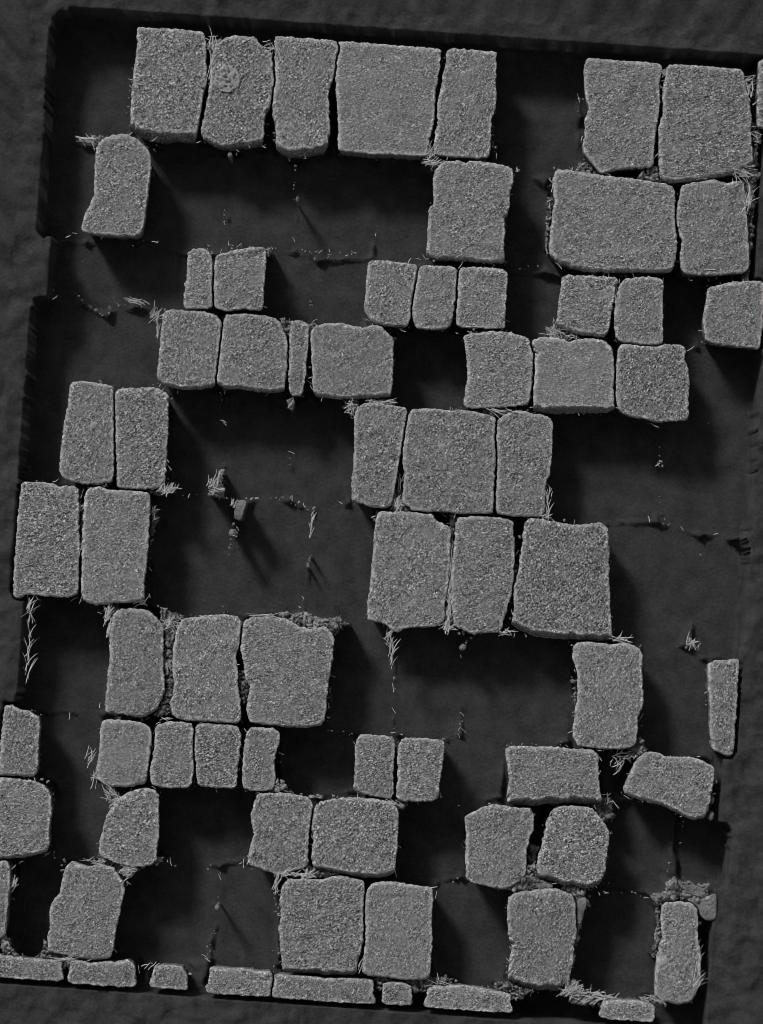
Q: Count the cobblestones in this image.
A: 71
